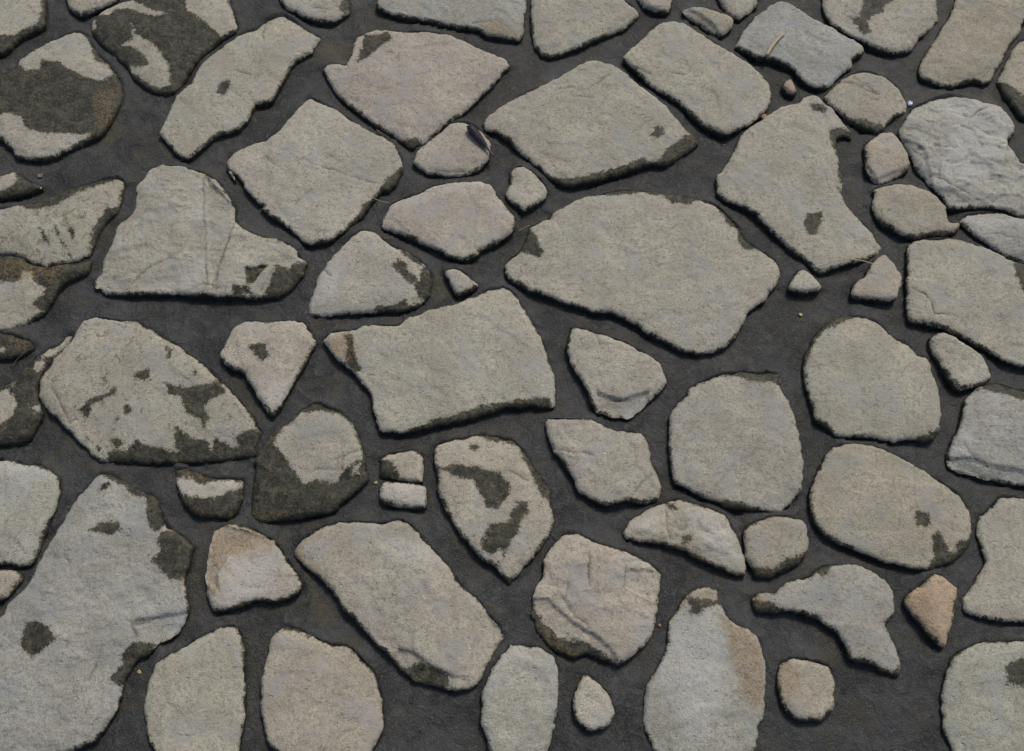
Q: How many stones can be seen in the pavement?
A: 74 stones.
